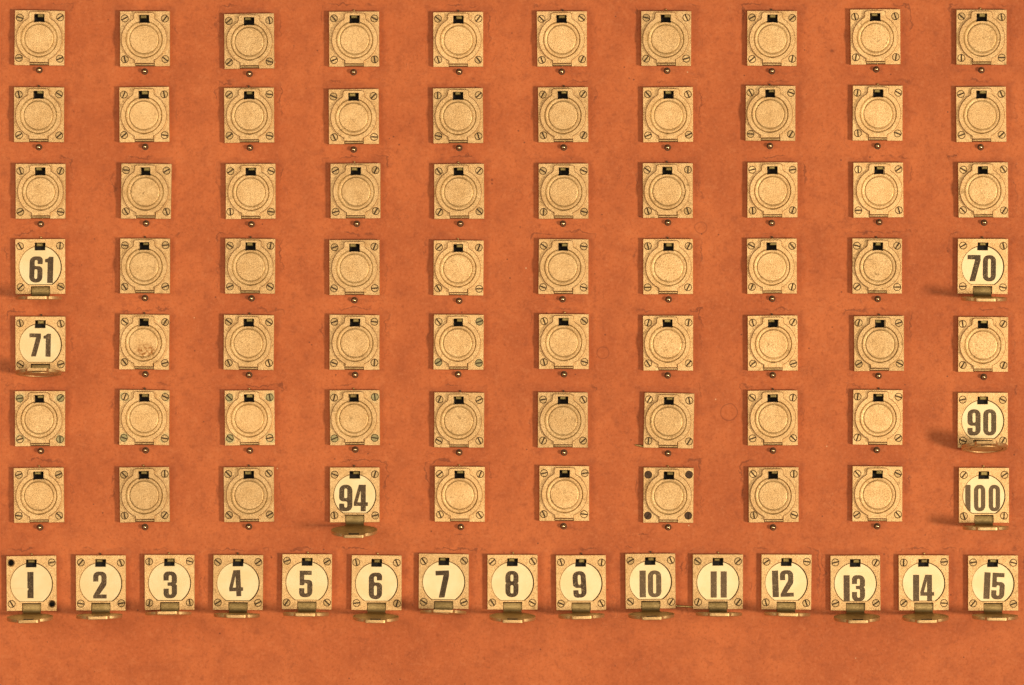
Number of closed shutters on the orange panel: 64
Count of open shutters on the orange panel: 21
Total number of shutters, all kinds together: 85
